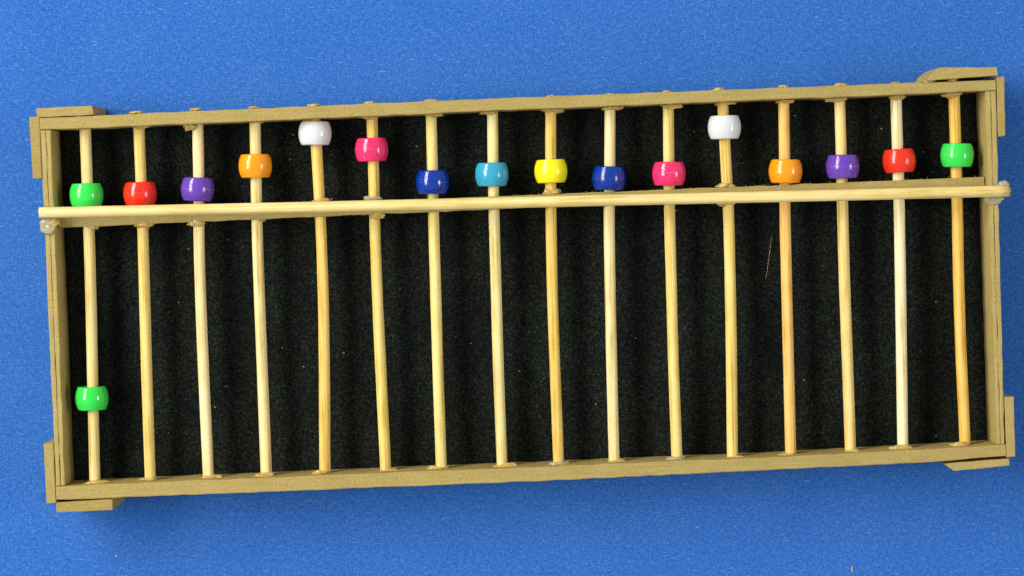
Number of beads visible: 17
